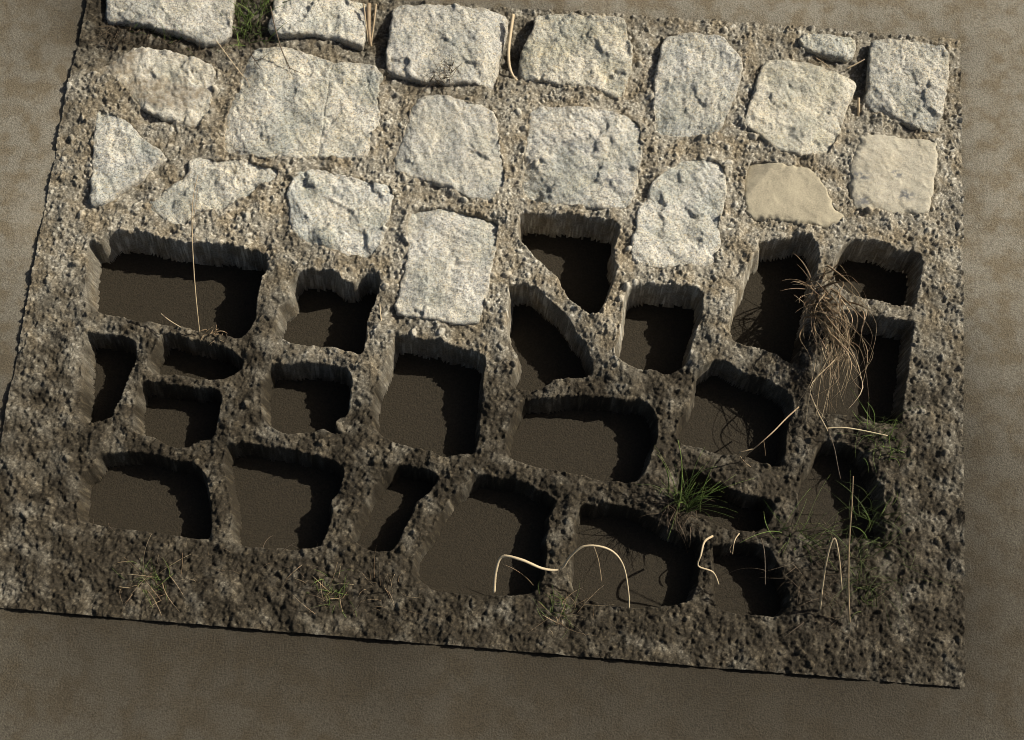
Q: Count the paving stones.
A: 19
